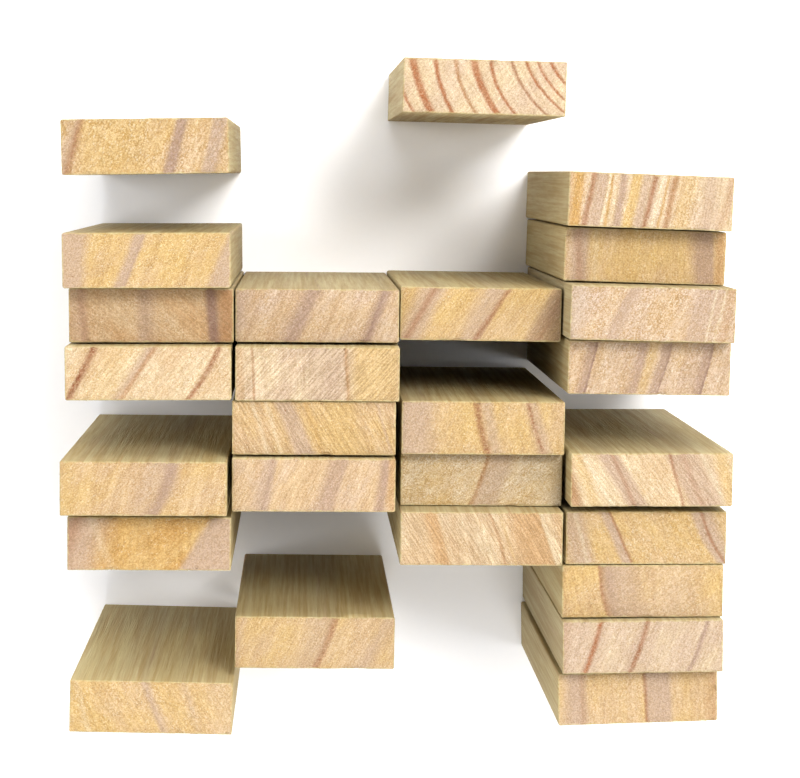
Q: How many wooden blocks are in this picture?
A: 26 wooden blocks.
